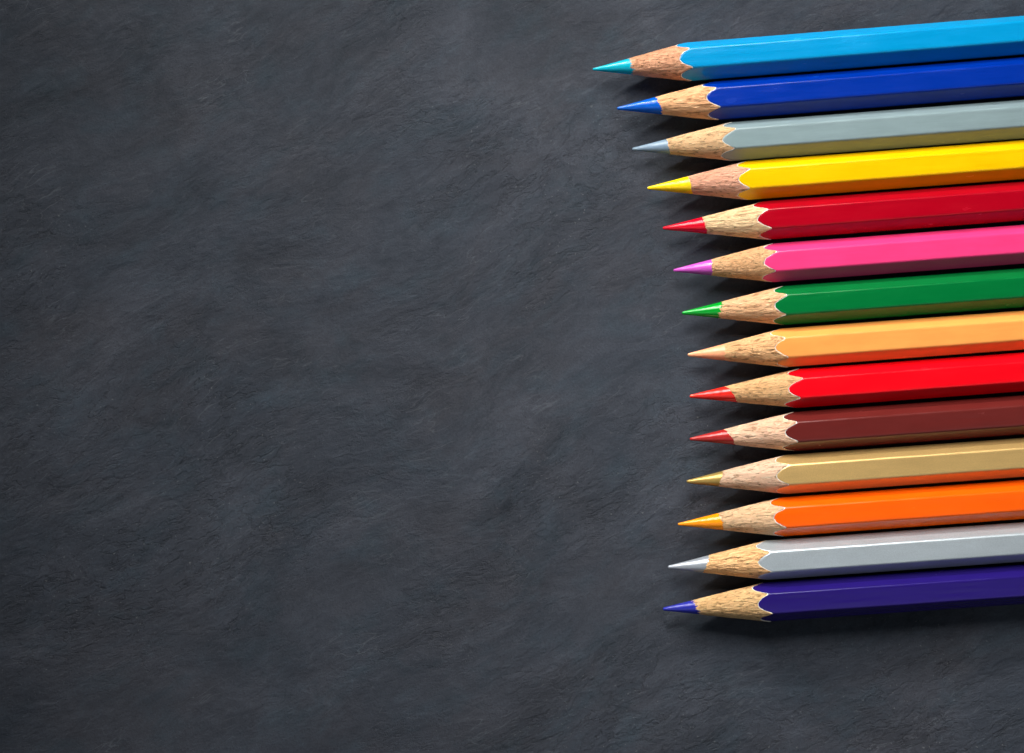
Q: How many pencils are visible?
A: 14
